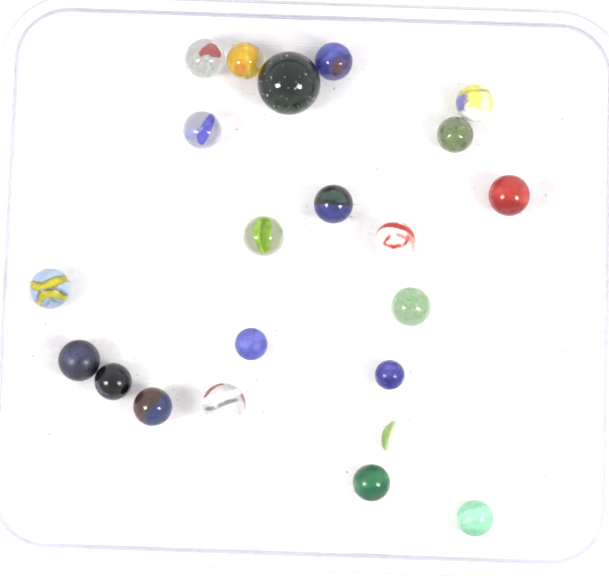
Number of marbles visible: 22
